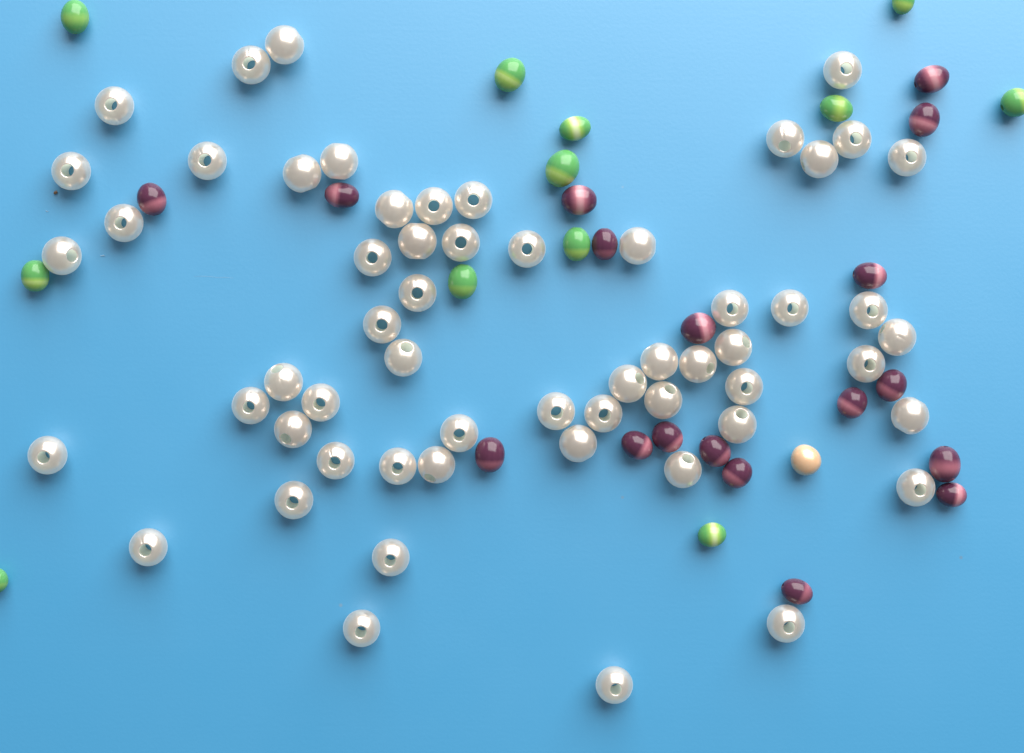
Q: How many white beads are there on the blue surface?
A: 58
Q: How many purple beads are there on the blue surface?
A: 18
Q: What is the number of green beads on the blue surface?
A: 12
